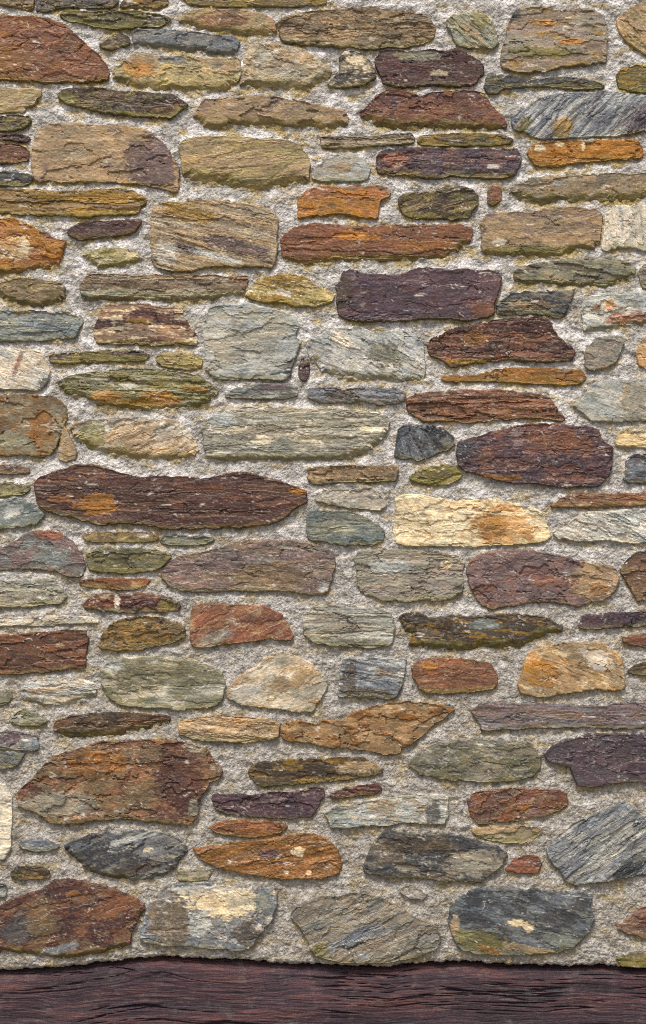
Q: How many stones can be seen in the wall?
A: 152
